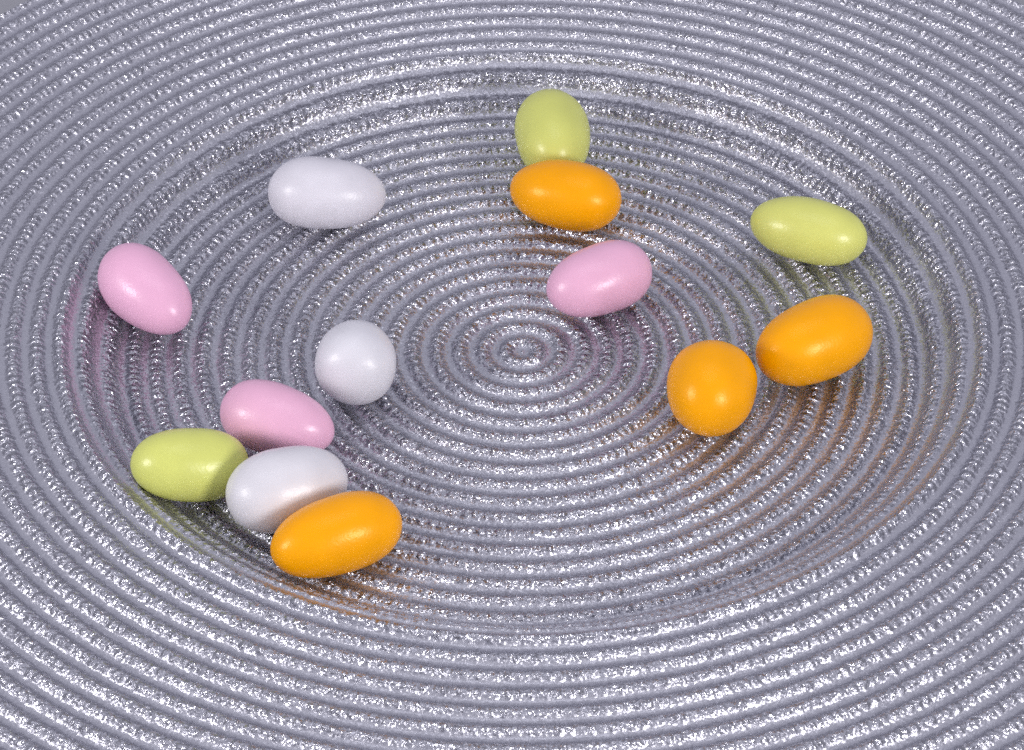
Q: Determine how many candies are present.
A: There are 13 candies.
